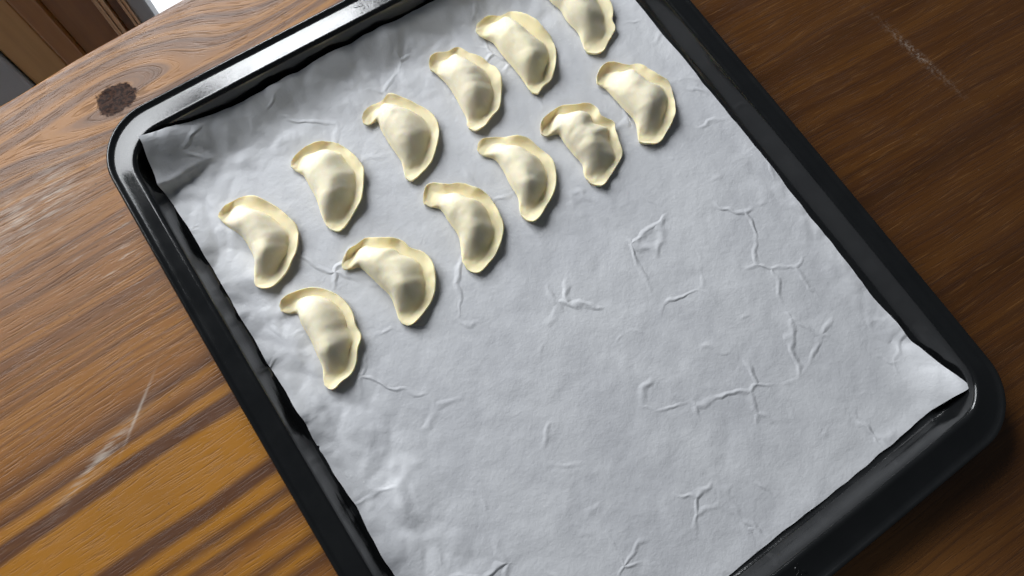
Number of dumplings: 12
